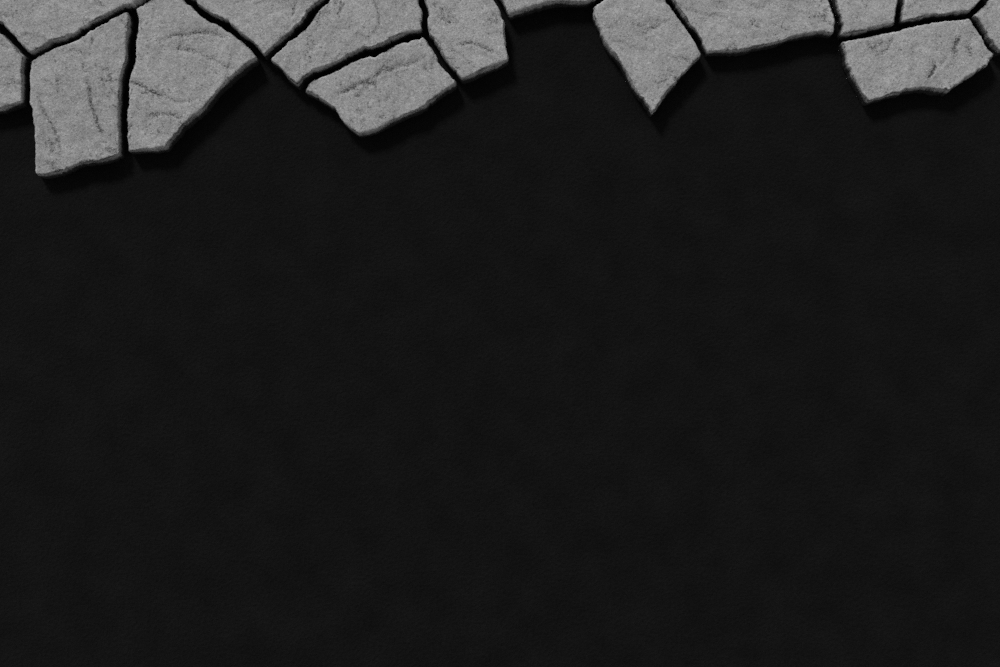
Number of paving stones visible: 15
